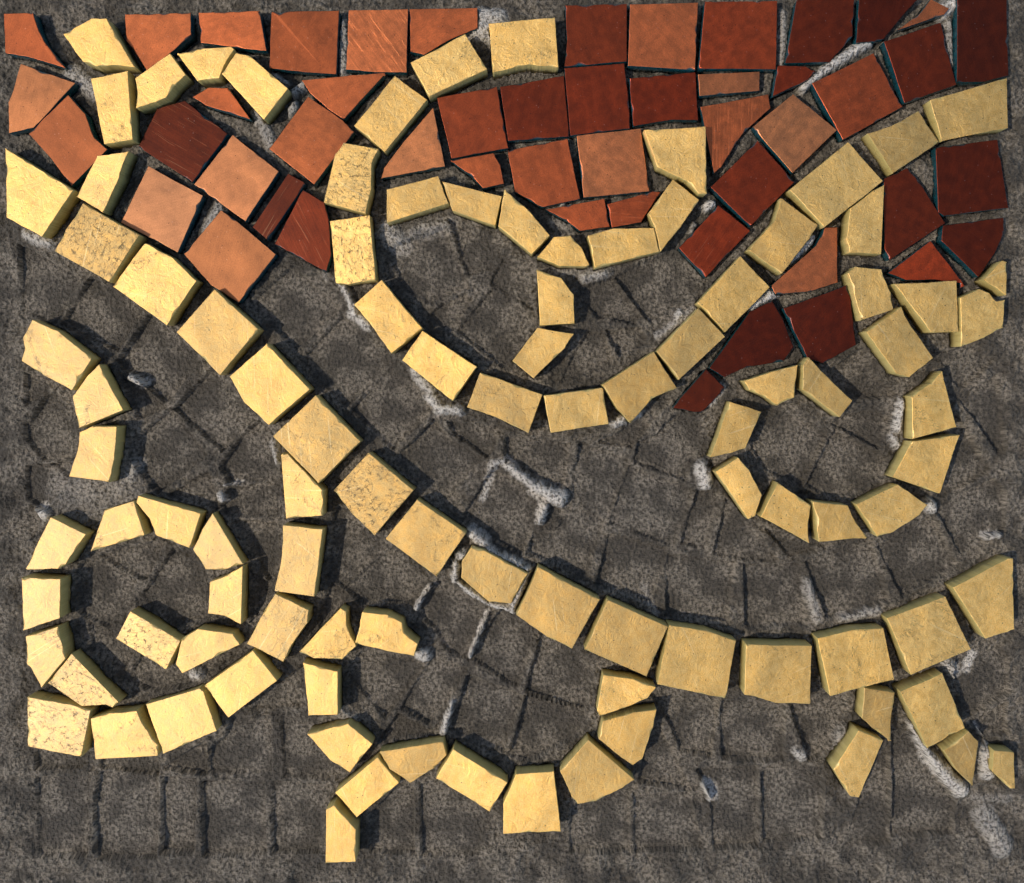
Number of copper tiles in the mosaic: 50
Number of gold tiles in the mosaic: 99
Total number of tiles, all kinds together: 149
